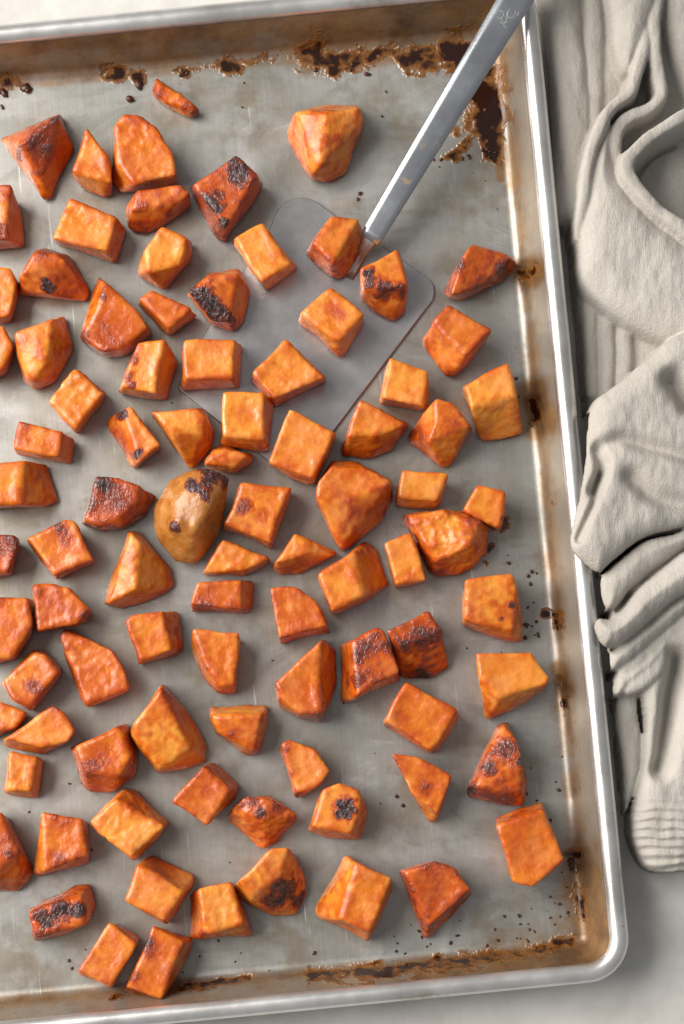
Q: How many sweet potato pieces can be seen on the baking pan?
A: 90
